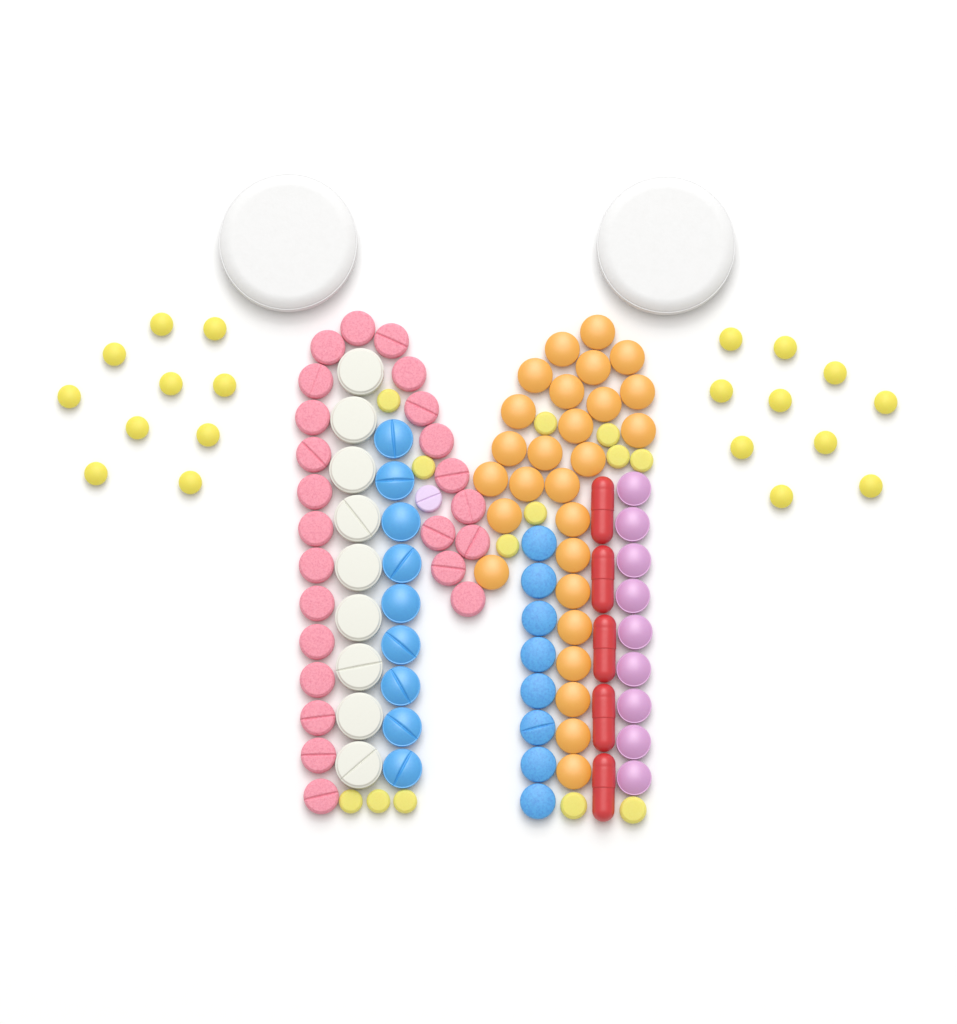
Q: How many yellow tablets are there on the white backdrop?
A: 33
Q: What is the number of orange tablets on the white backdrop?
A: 27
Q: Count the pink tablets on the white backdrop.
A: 24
